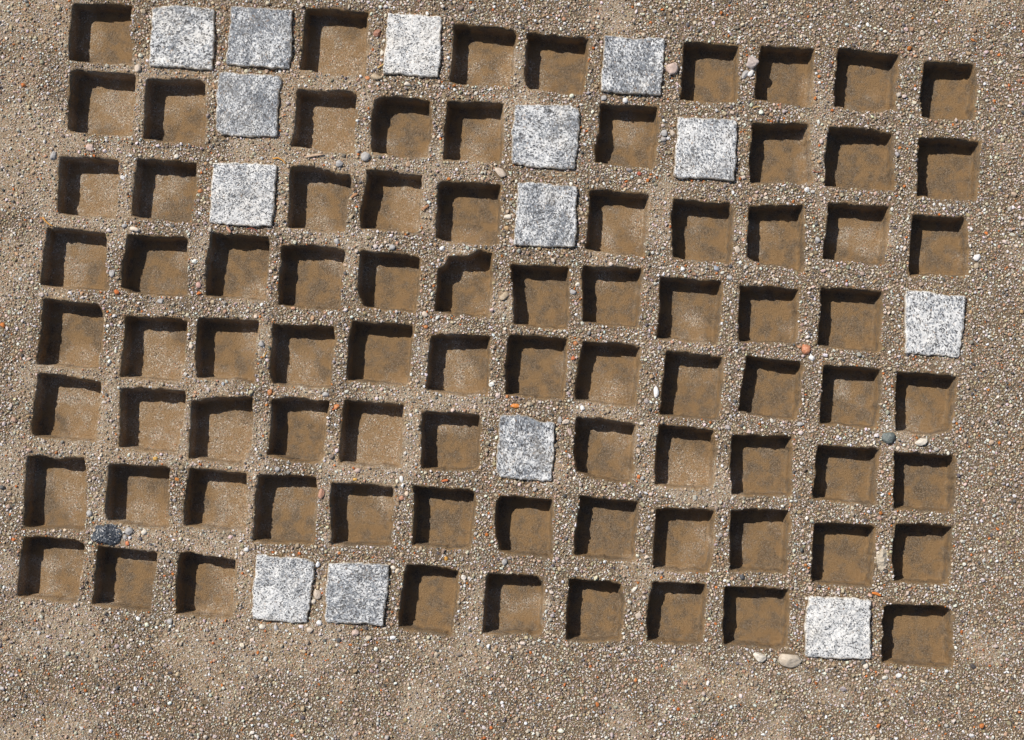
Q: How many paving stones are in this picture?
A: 14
